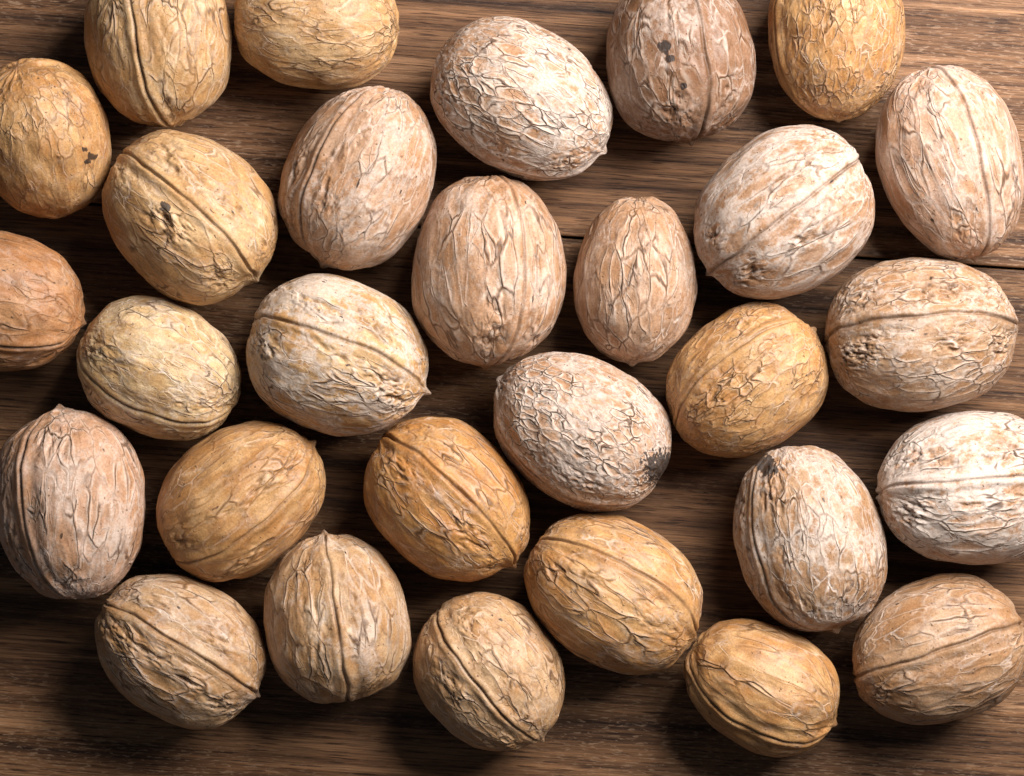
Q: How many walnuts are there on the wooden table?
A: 29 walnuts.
